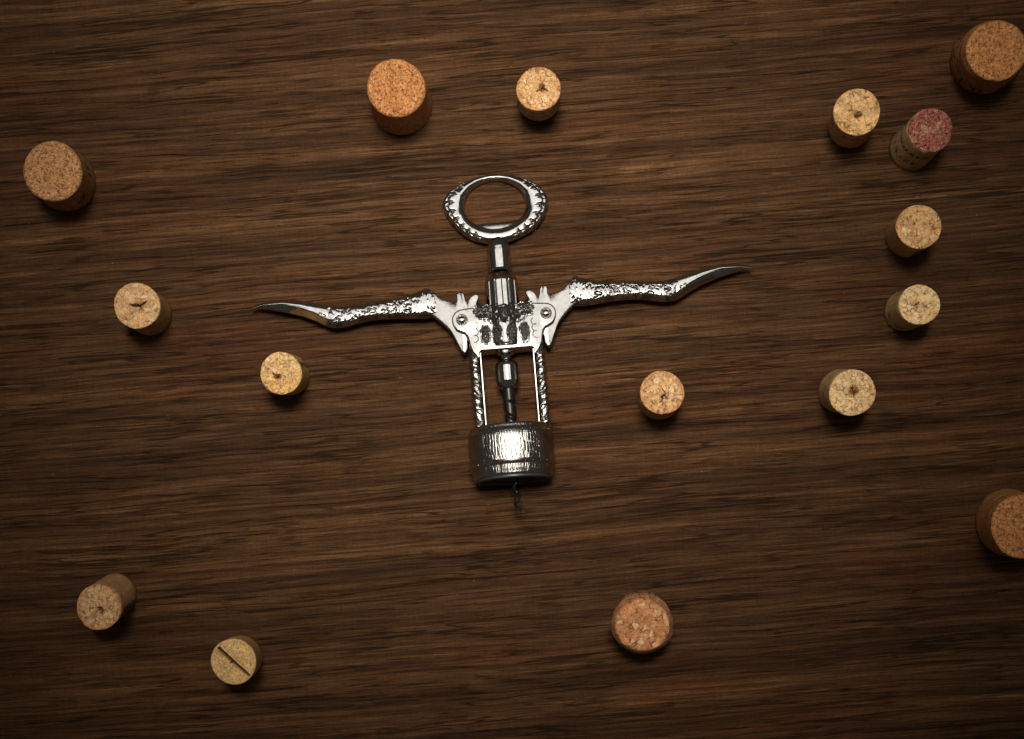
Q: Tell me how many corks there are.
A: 16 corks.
